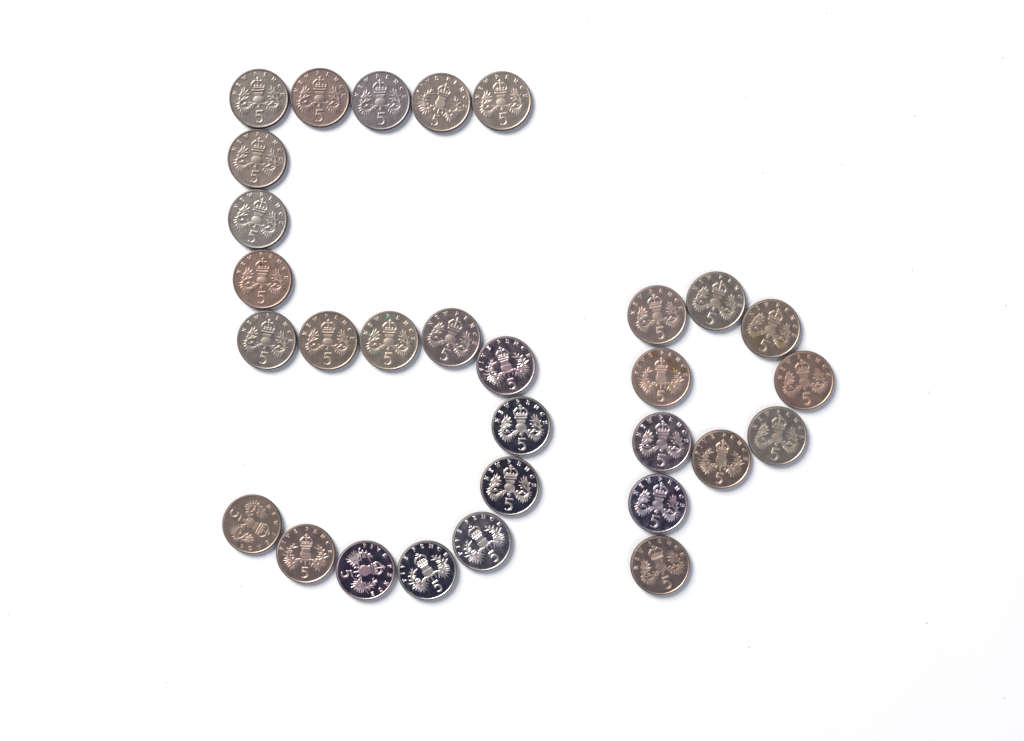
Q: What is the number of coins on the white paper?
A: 30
